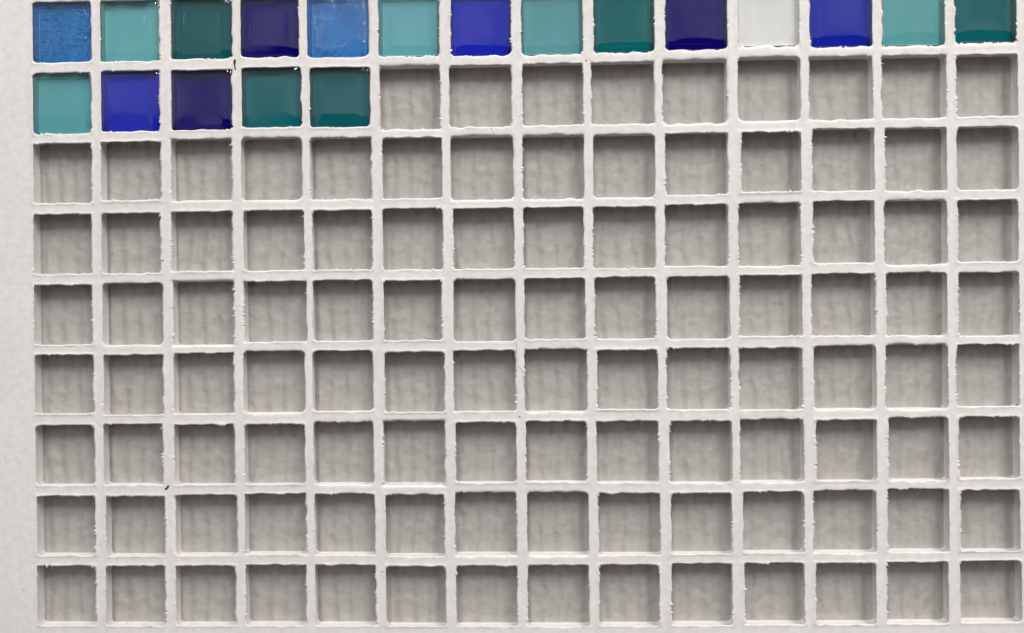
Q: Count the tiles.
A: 19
